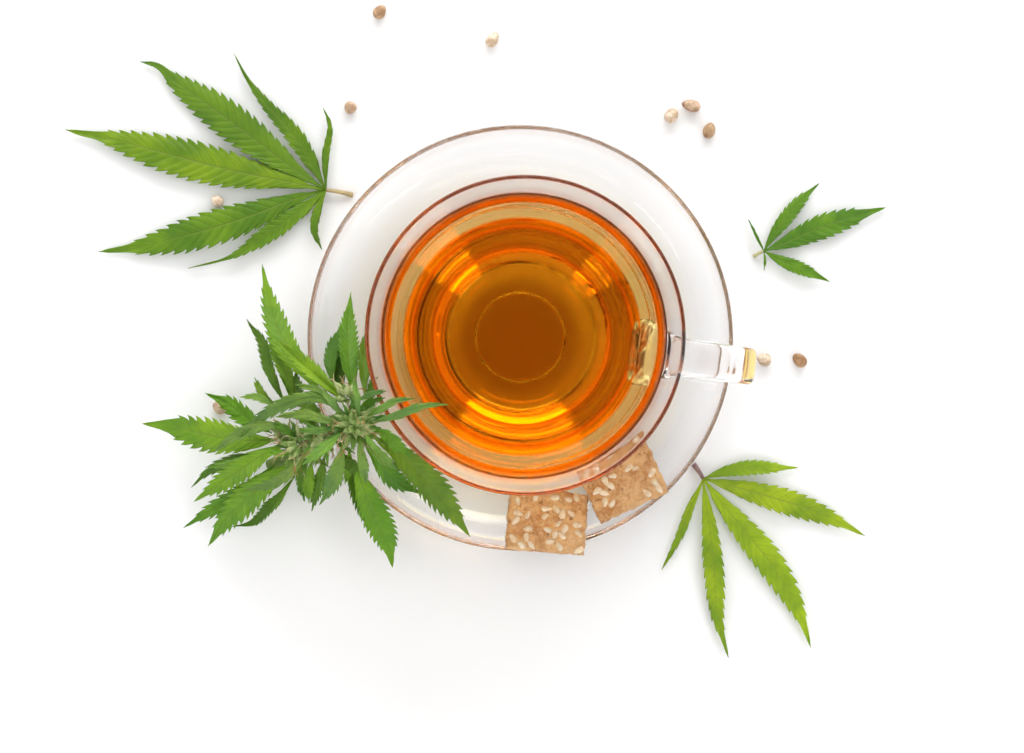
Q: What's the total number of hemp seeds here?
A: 10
